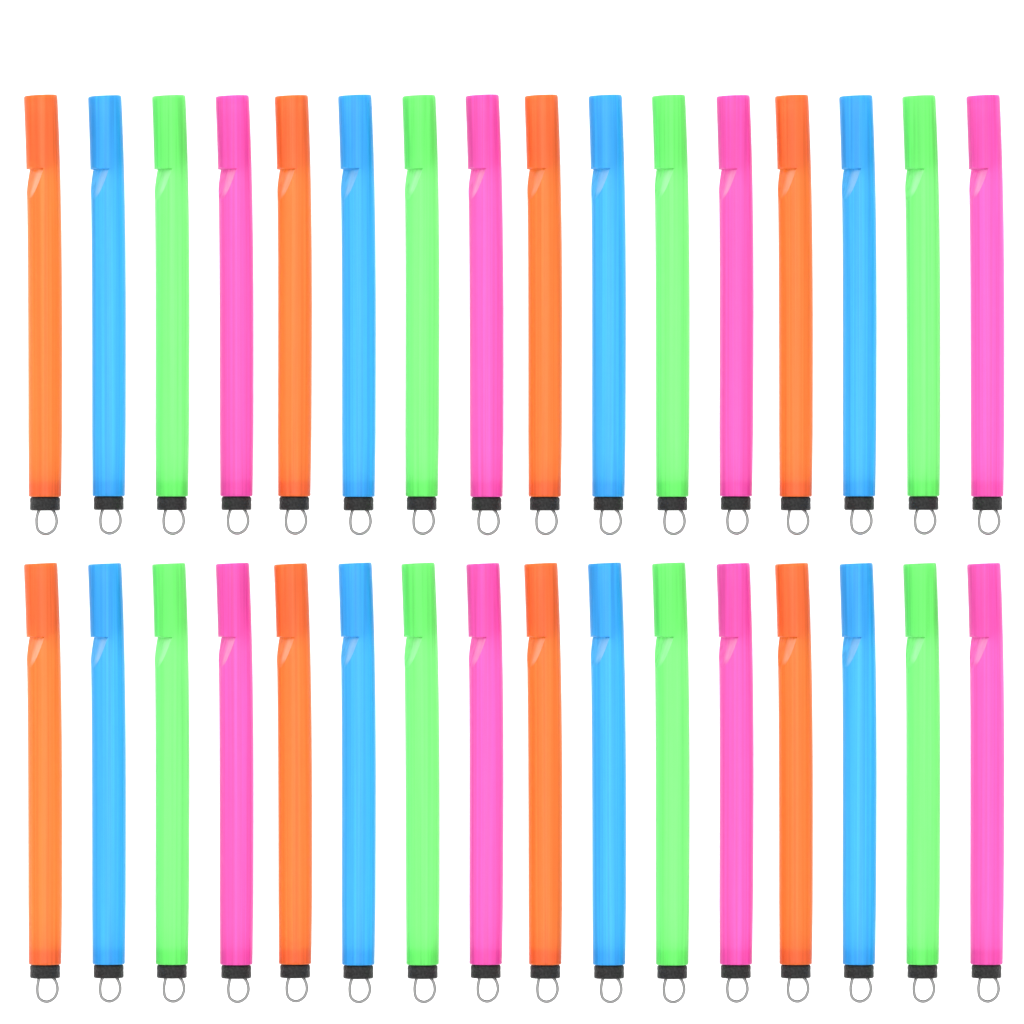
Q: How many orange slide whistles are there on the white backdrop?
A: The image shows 8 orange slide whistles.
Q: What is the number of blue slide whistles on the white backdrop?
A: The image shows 8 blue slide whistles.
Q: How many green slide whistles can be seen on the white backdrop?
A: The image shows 8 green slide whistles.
